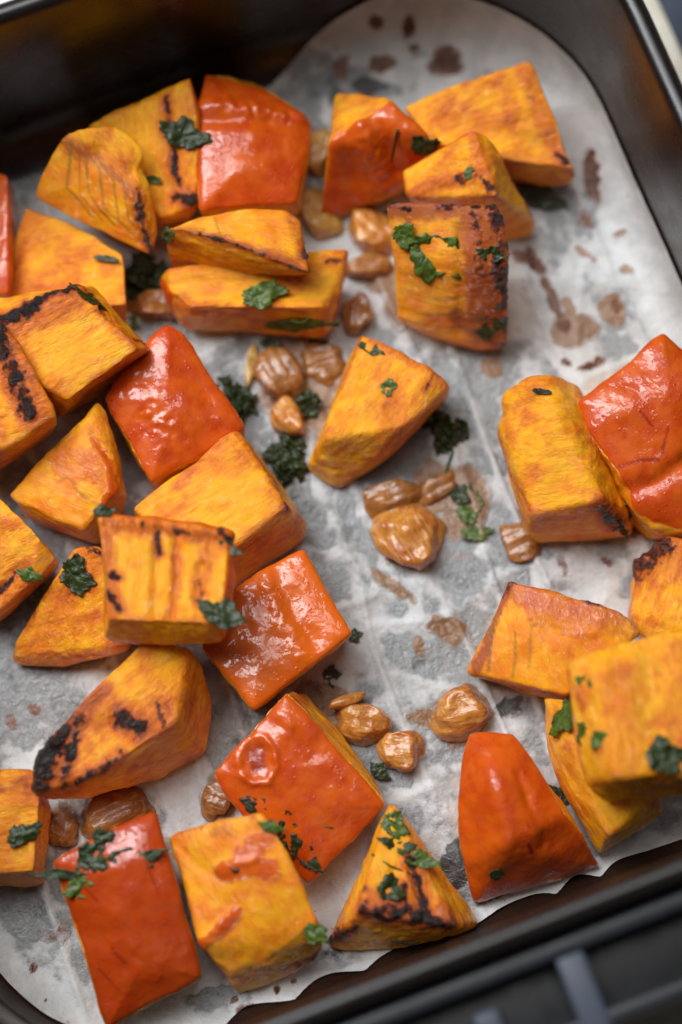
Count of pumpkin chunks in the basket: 34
